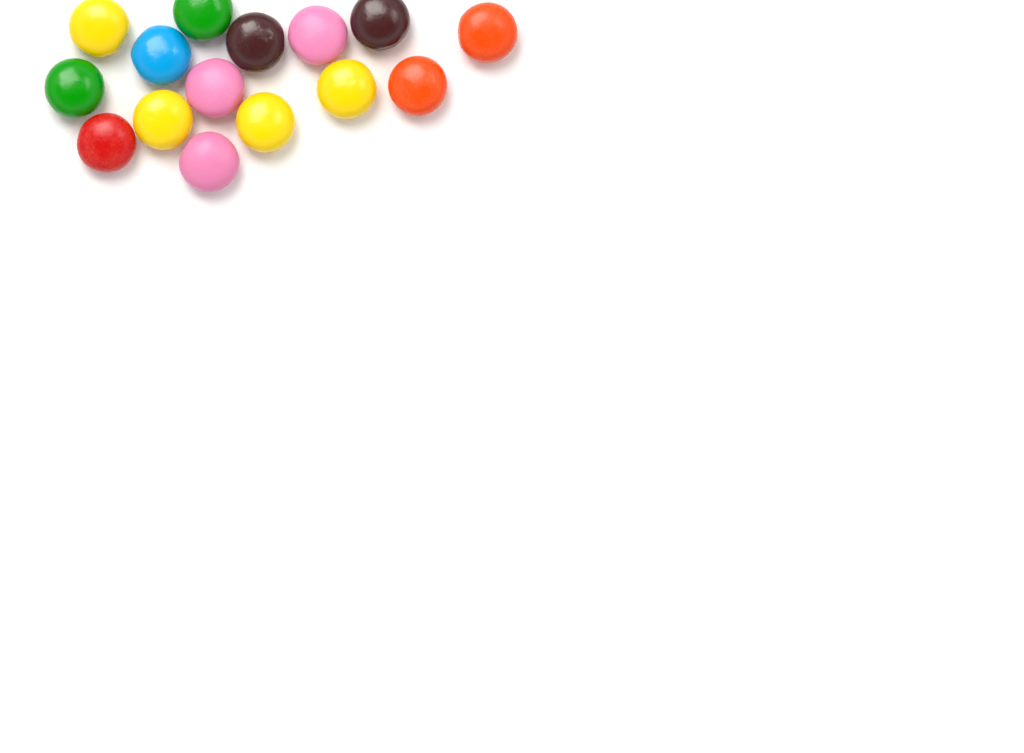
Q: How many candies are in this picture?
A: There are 15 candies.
